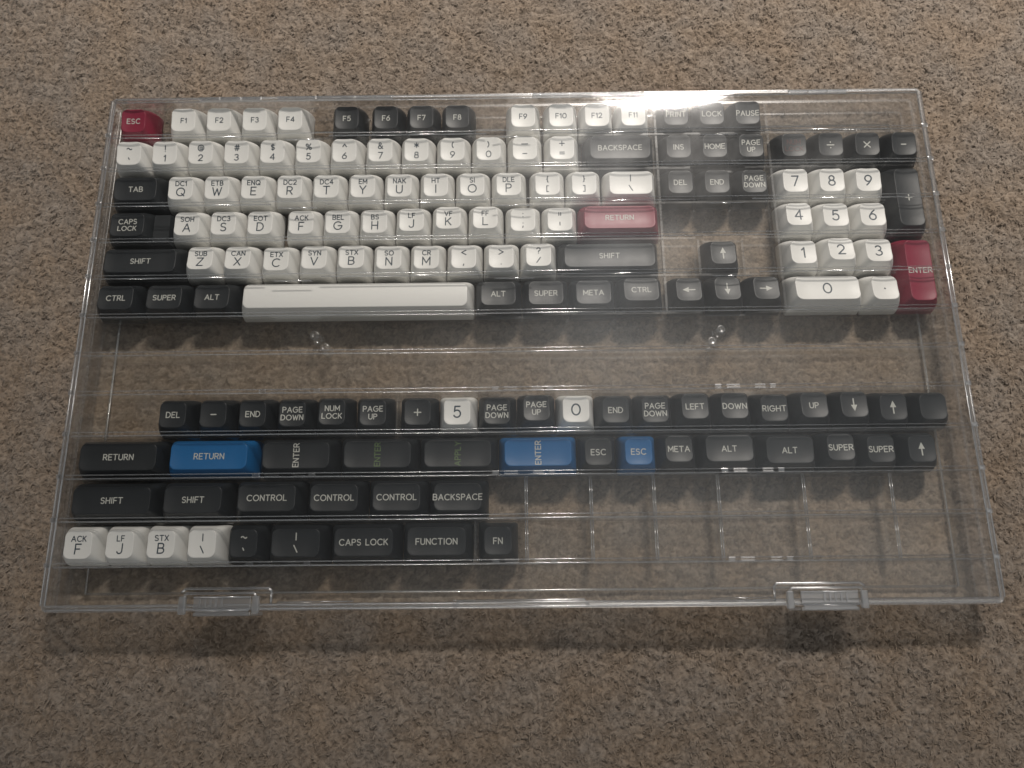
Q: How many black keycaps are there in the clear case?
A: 74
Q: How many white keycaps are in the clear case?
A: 73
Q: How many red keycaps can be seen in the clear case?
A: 3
